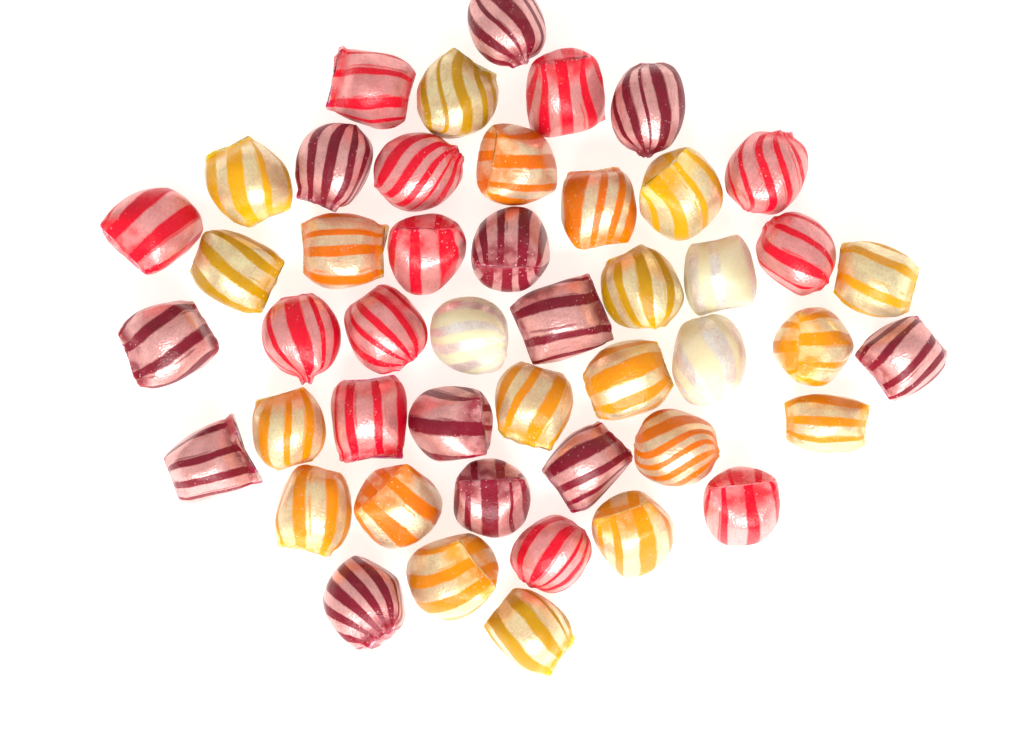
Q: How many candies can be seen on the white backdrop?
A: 47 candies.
